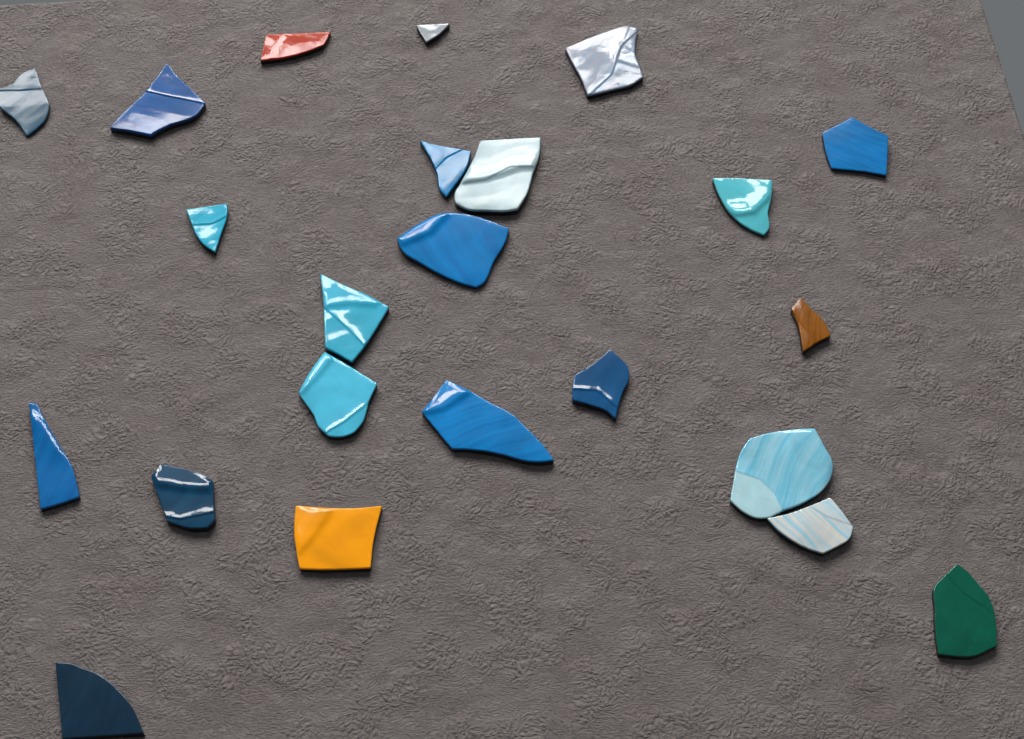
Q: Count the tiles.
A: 23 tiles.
